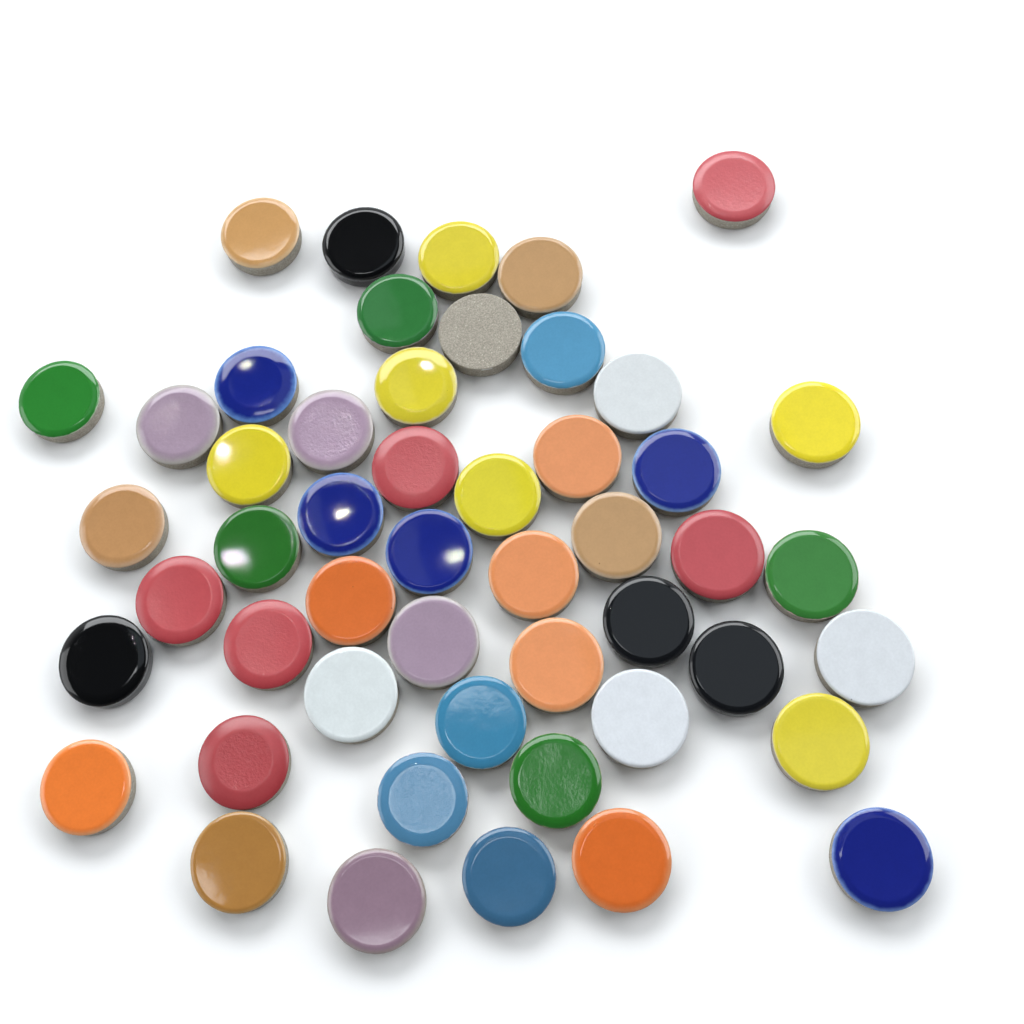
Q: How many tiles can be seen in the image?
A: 50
